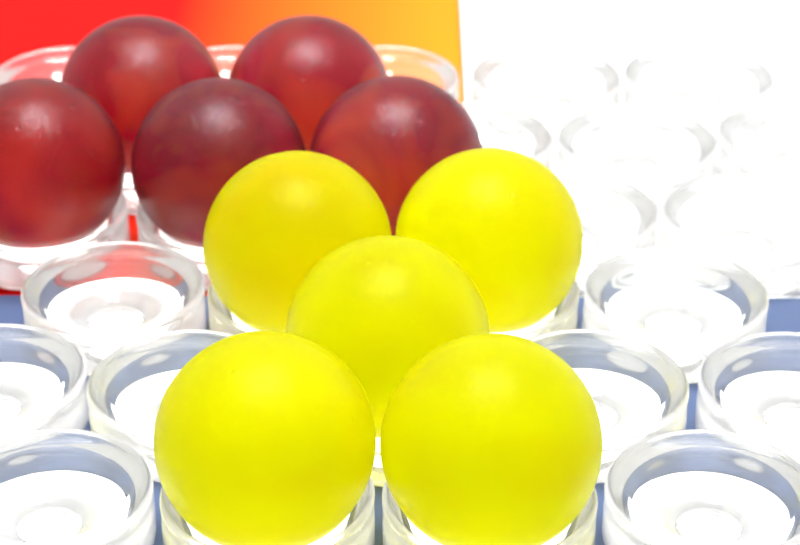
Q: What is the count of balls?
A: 10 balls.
